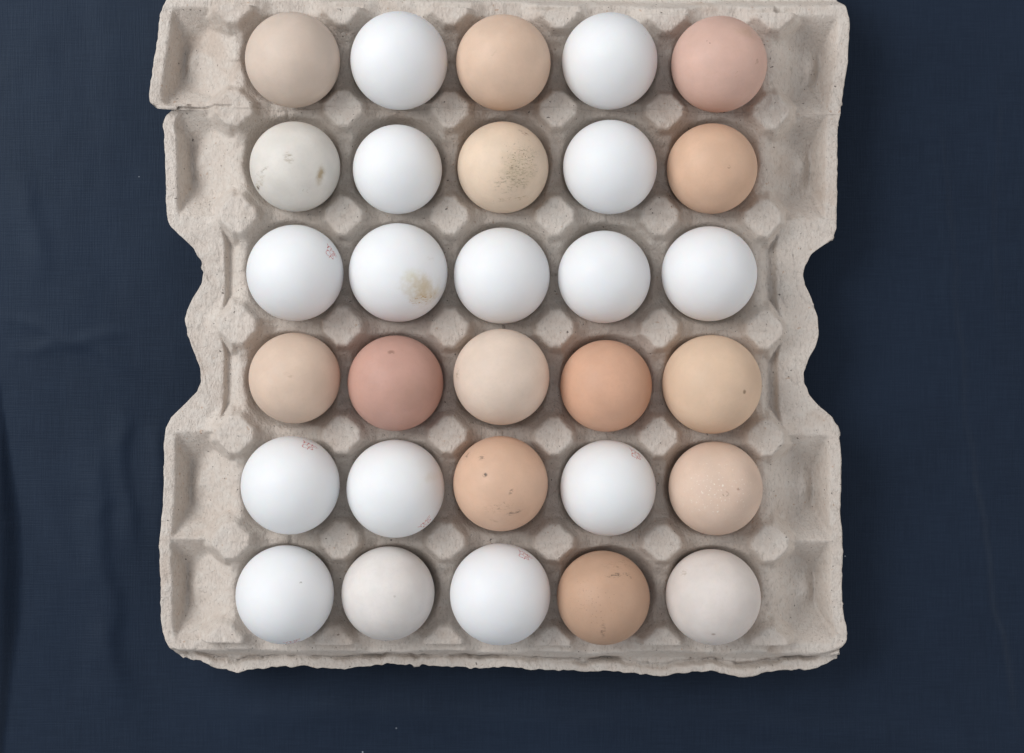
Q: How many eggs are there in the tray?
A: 30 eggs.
